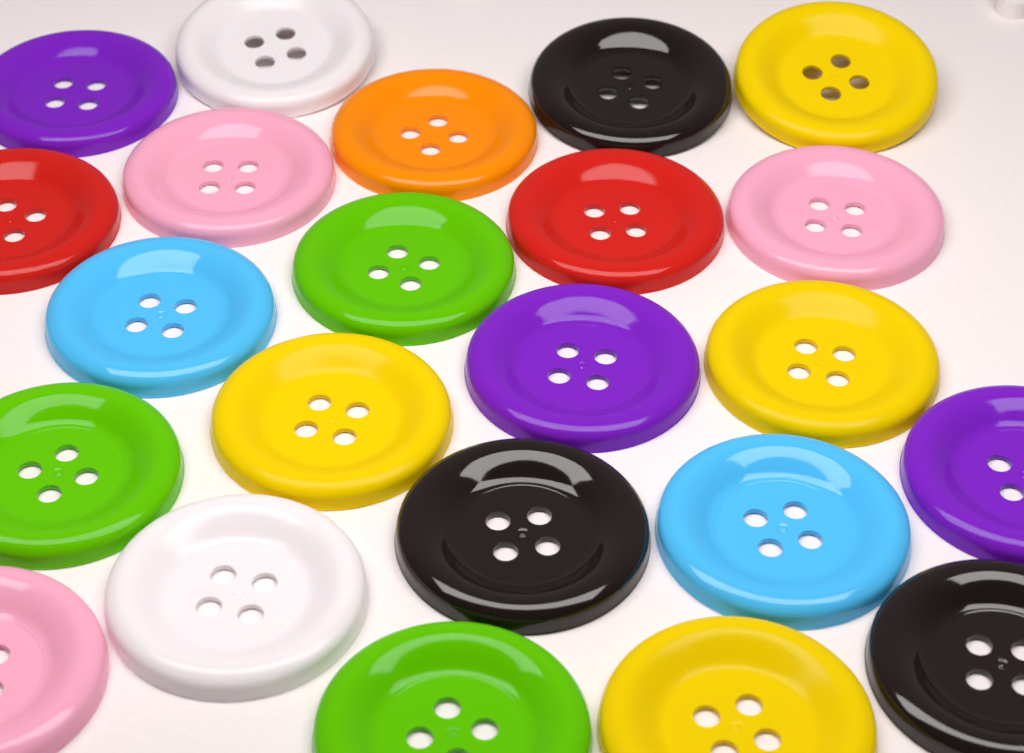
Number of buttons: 23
